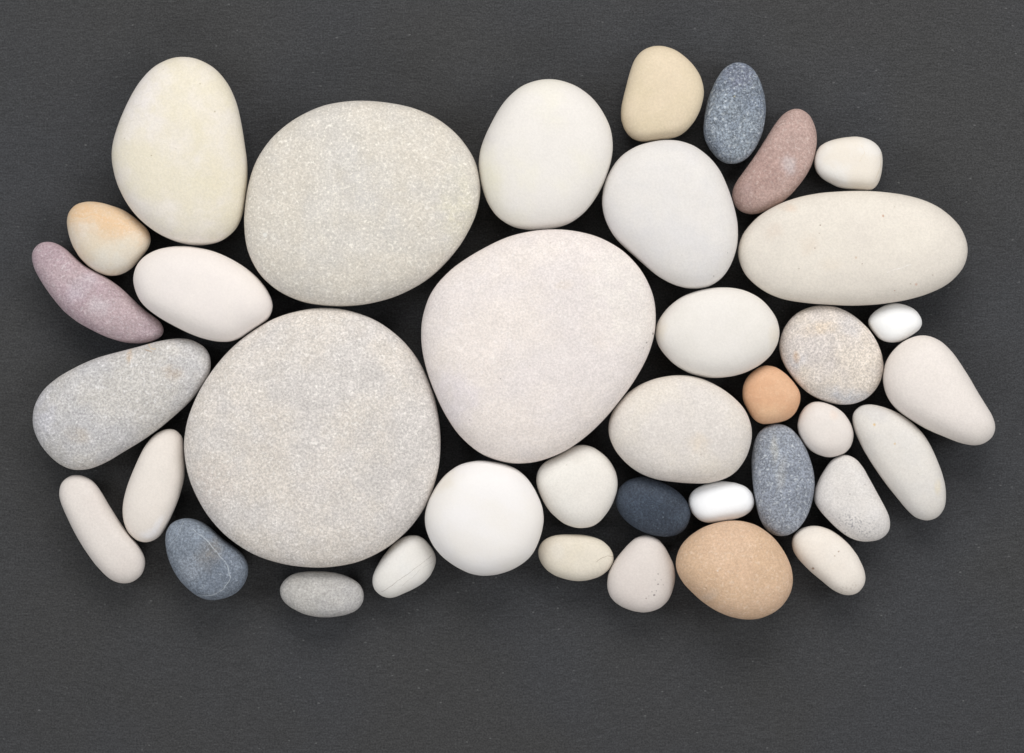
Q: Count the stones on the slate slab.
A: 38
